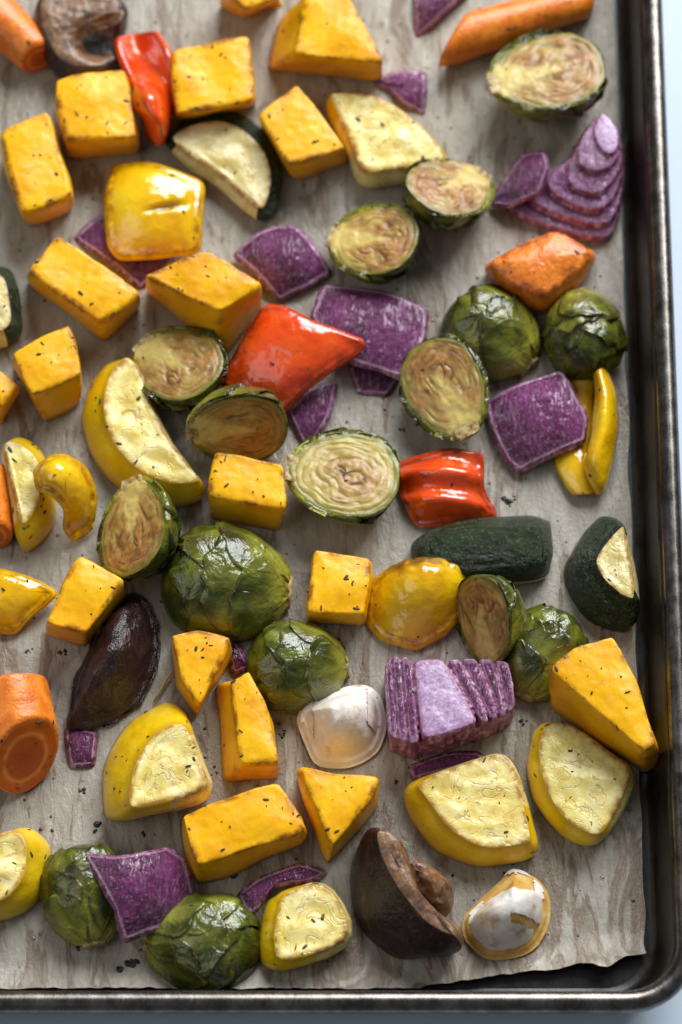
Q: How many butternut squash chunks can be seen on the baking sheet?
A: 18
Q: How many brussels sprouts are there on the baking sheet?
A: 16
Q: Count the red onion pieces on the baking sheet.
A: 16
